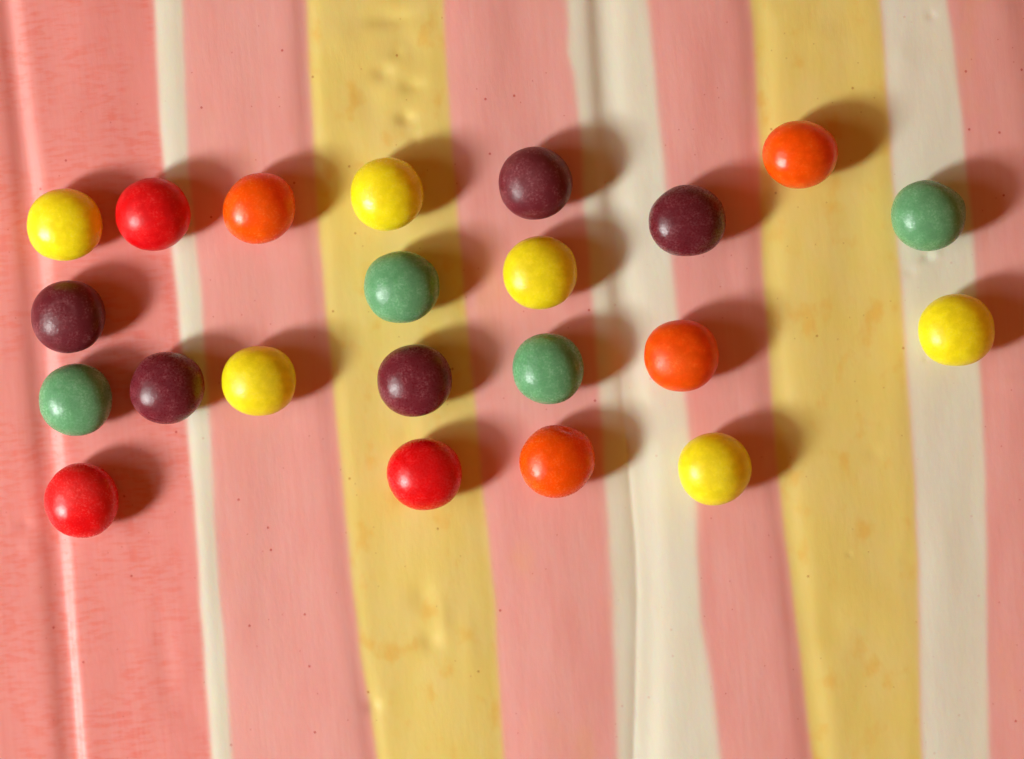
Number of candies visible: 22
